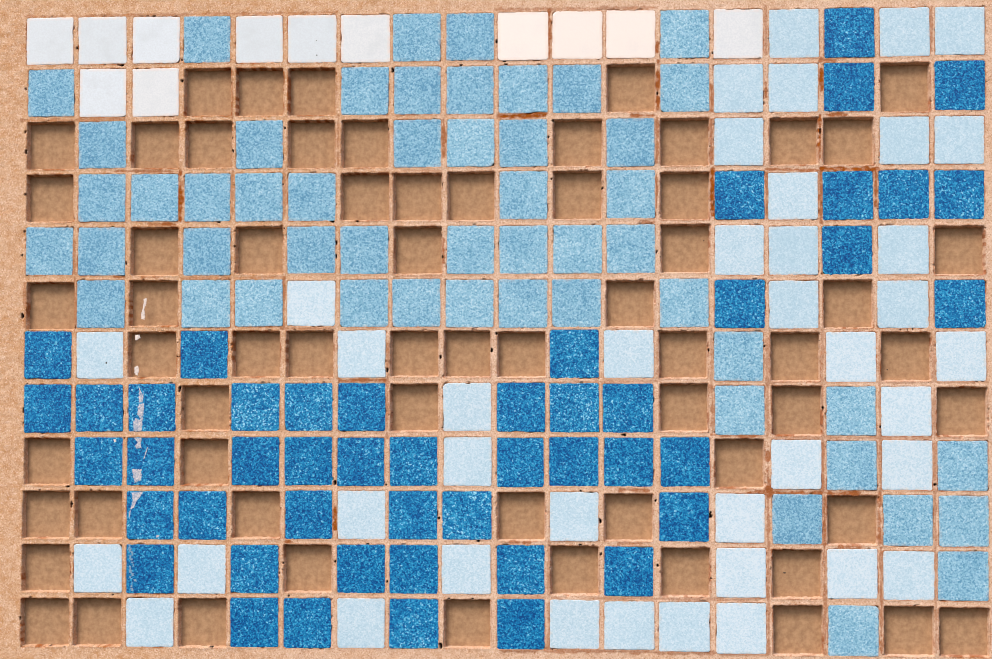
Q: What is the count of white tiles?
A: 12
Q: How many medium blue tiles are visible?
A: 52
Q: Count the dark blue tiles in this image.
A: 48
